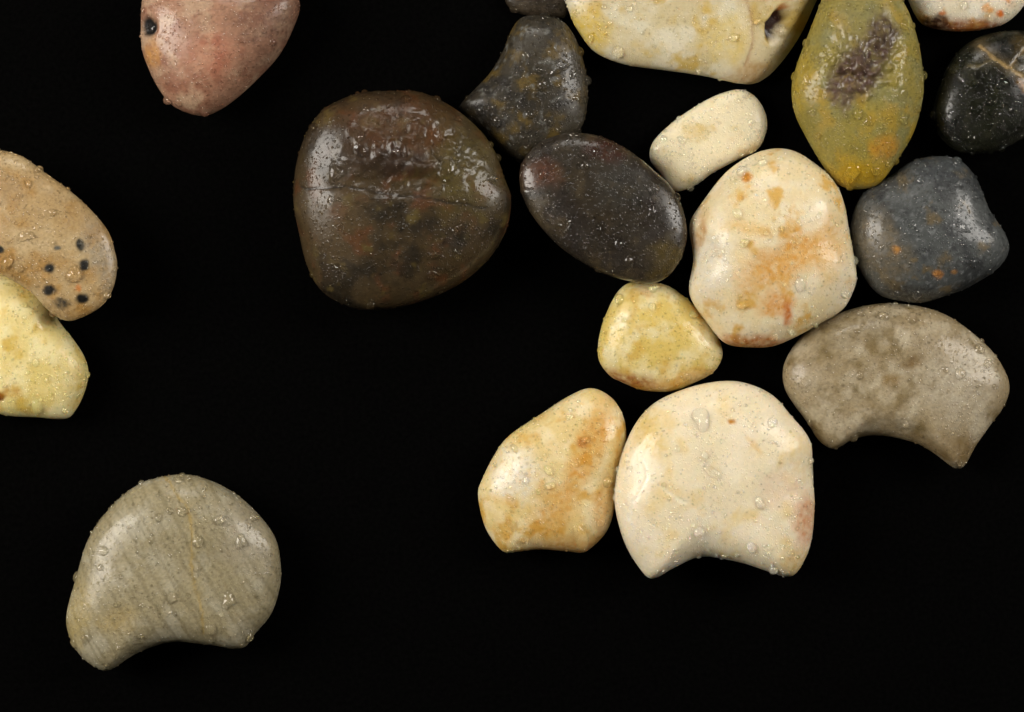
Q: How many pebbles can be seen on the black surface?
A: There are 19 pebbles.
